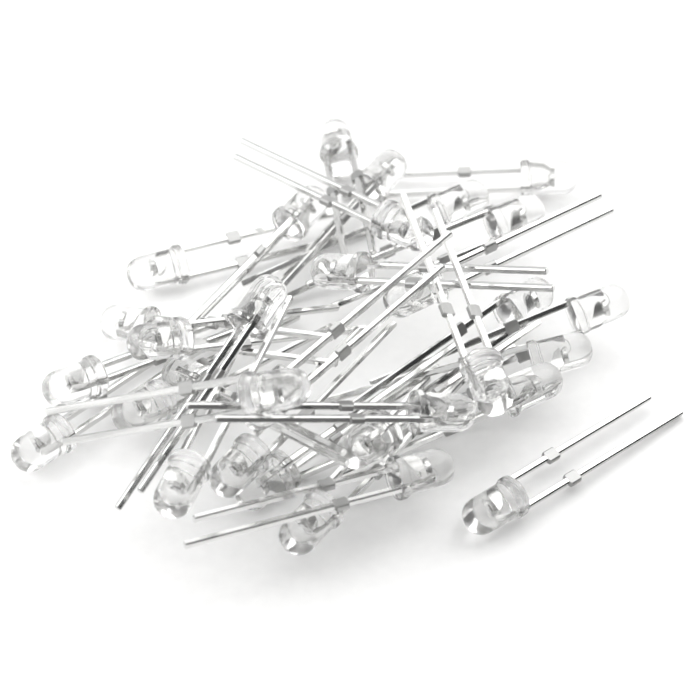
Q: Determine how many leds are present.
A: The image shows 32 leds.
